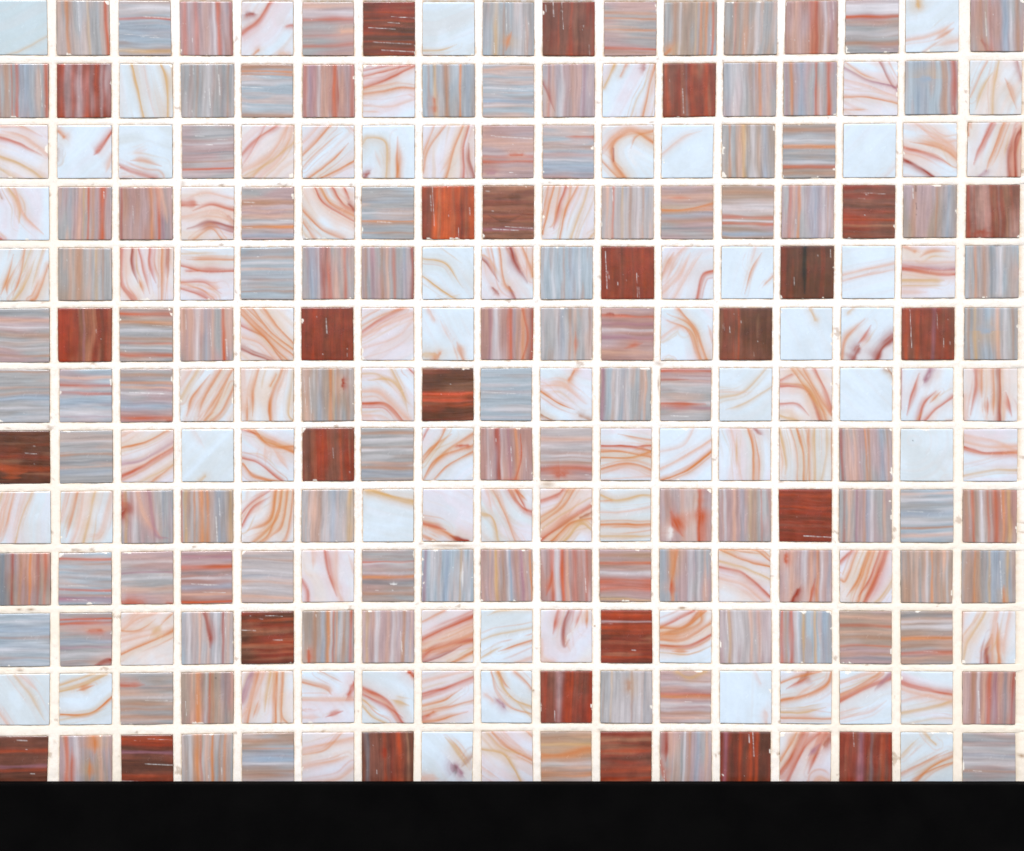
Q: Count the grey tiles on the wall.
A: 102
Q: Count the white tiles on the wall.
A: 92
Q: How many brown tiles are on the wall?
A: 27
